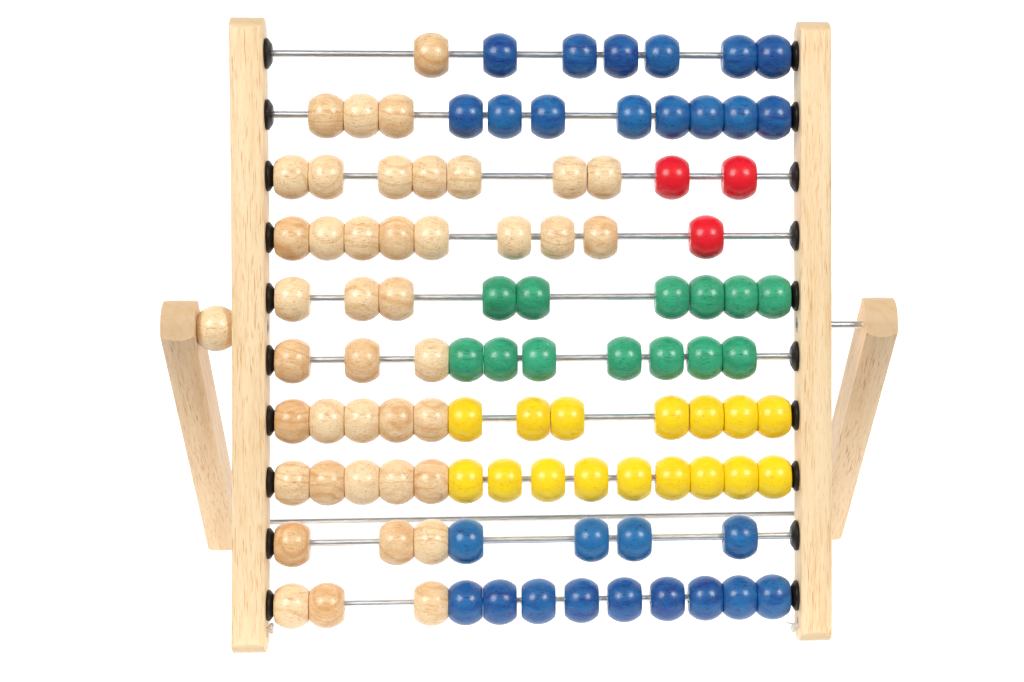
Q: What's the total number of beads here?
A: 101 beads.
